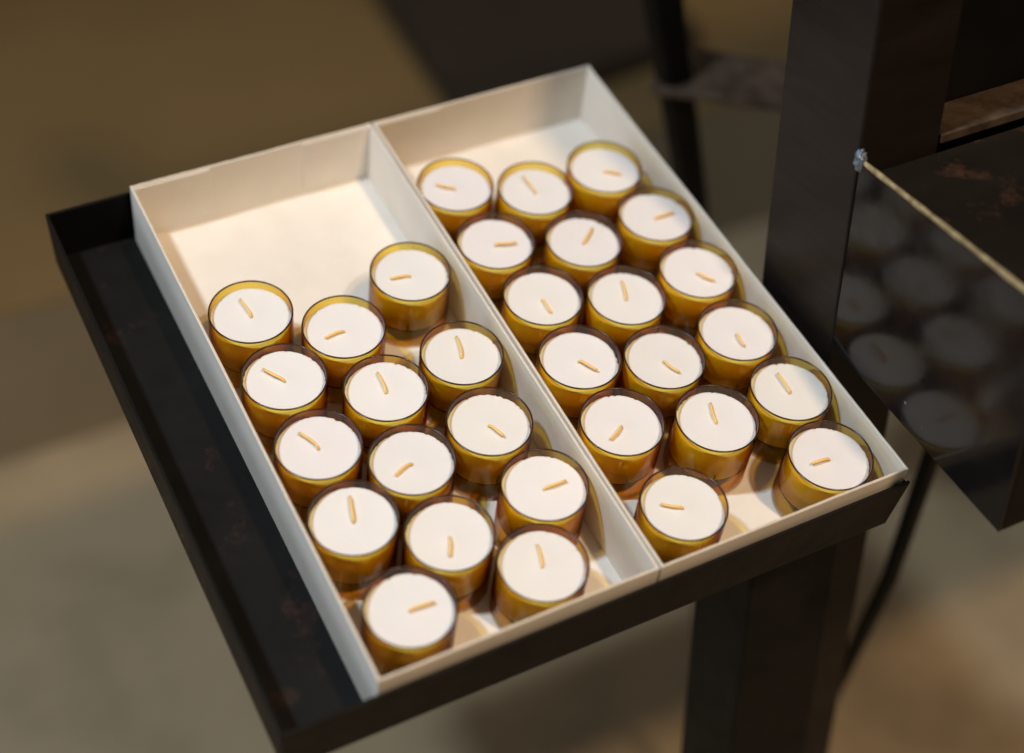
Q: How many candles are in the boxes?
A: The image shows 31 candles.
